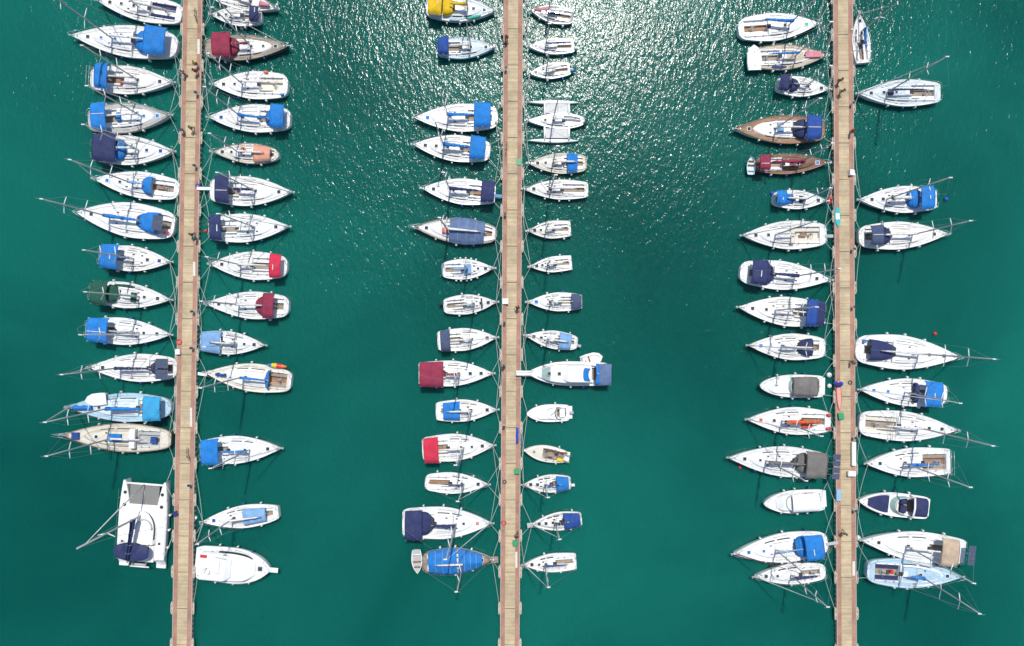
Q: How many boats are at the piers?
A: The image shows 87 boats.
